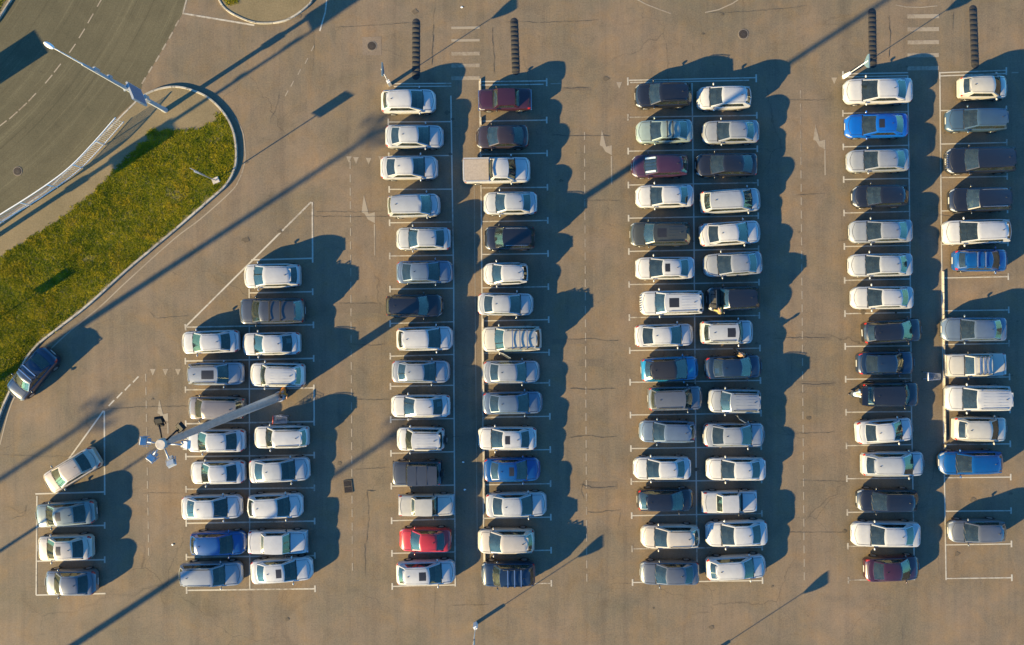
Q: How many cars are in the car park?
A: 109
